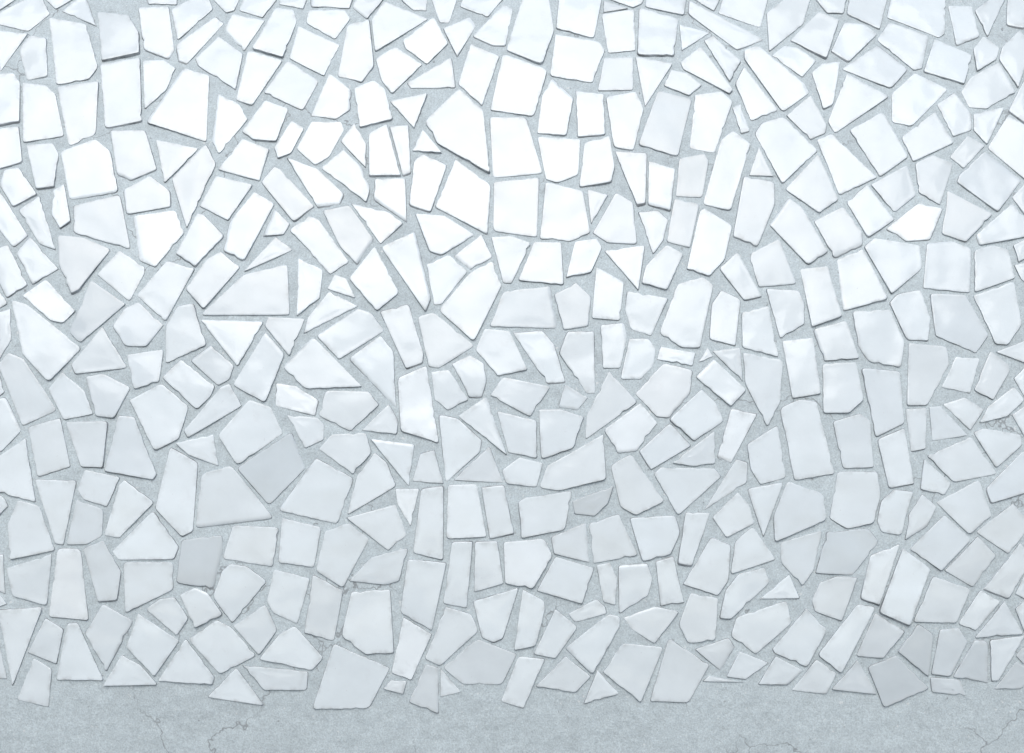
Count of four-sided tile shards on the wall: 200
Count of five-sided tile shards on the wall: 173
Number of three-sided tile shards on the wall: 32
